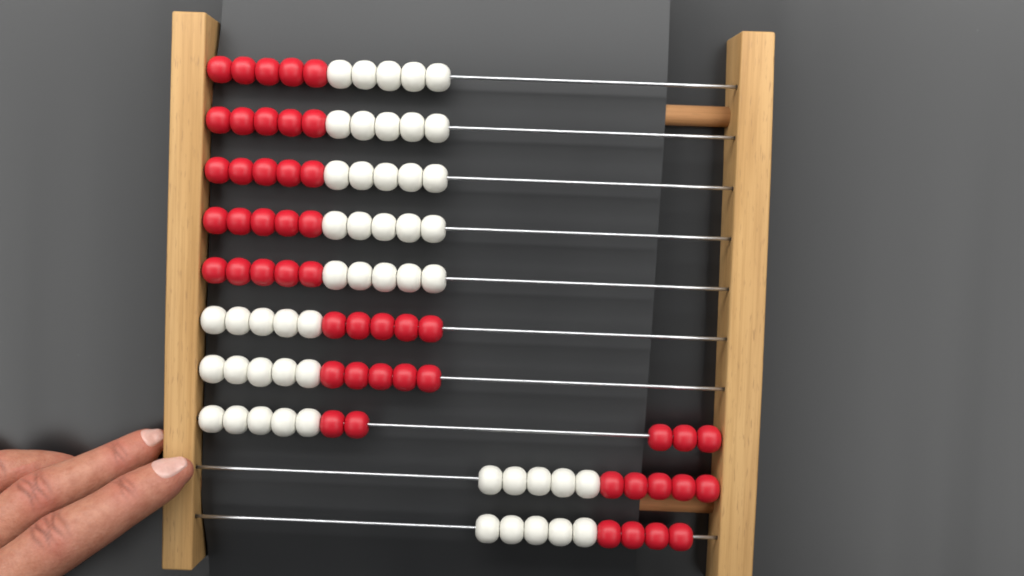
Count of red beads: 49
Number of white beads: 50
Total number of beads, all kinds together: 99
